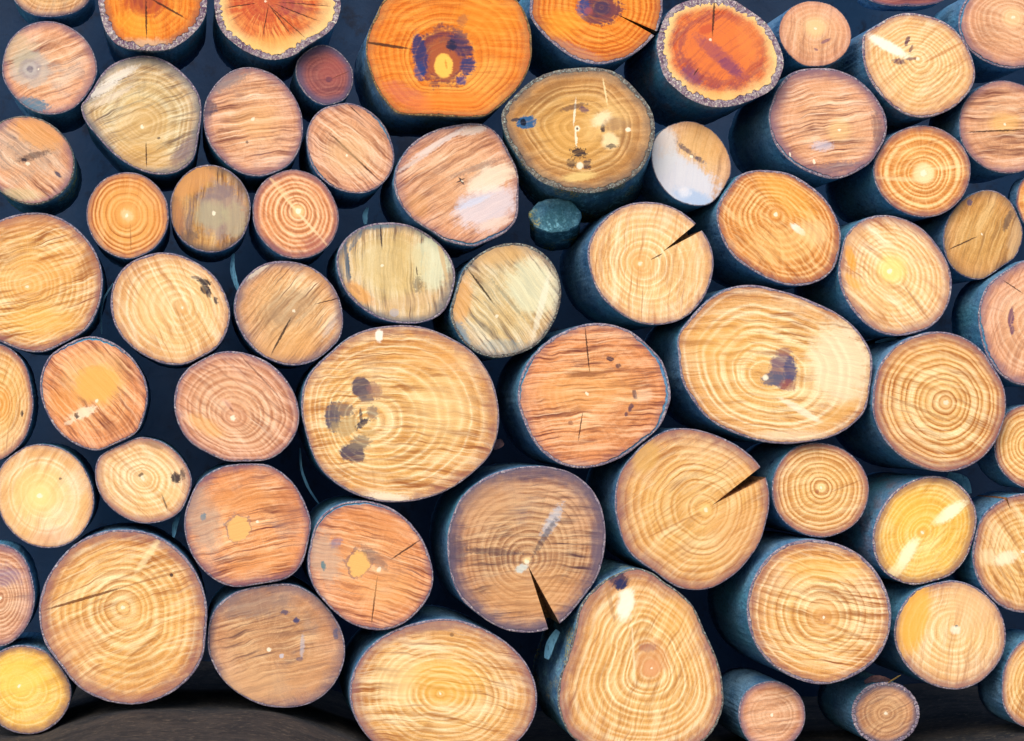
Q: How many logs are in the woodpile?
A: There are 64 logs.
